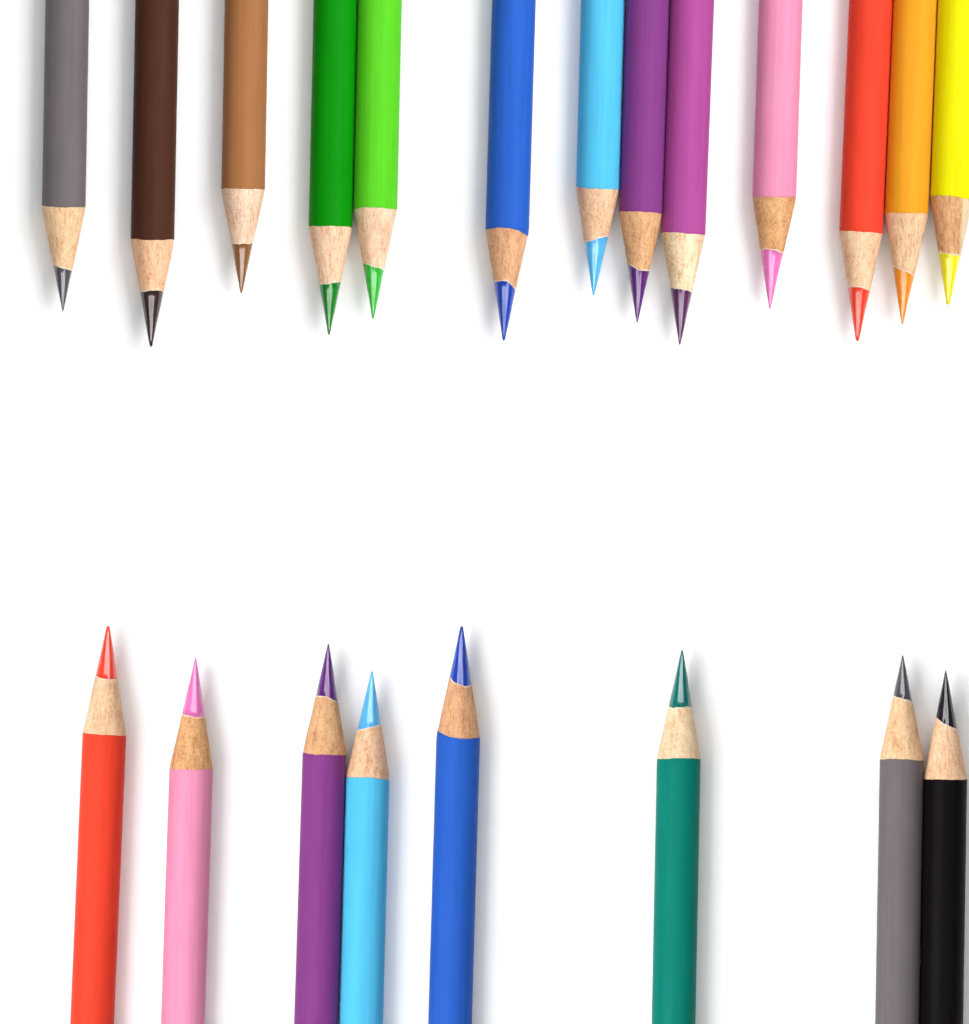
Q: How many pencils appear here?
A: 21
